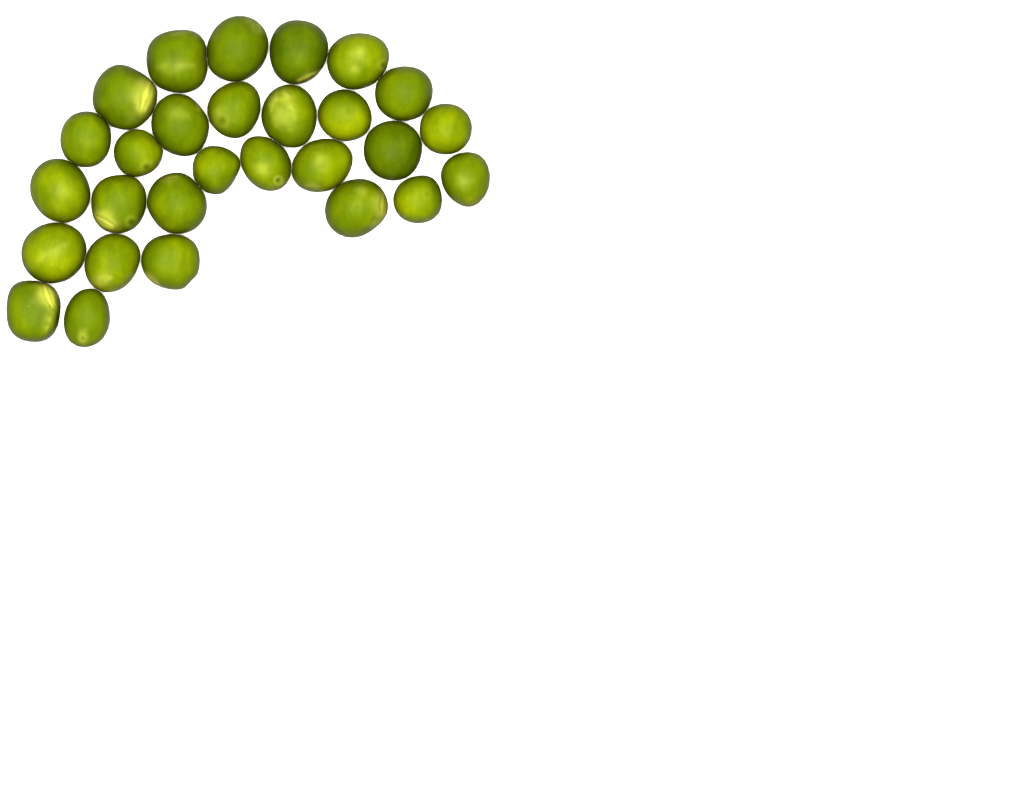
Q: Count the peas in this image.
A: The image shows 28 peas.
